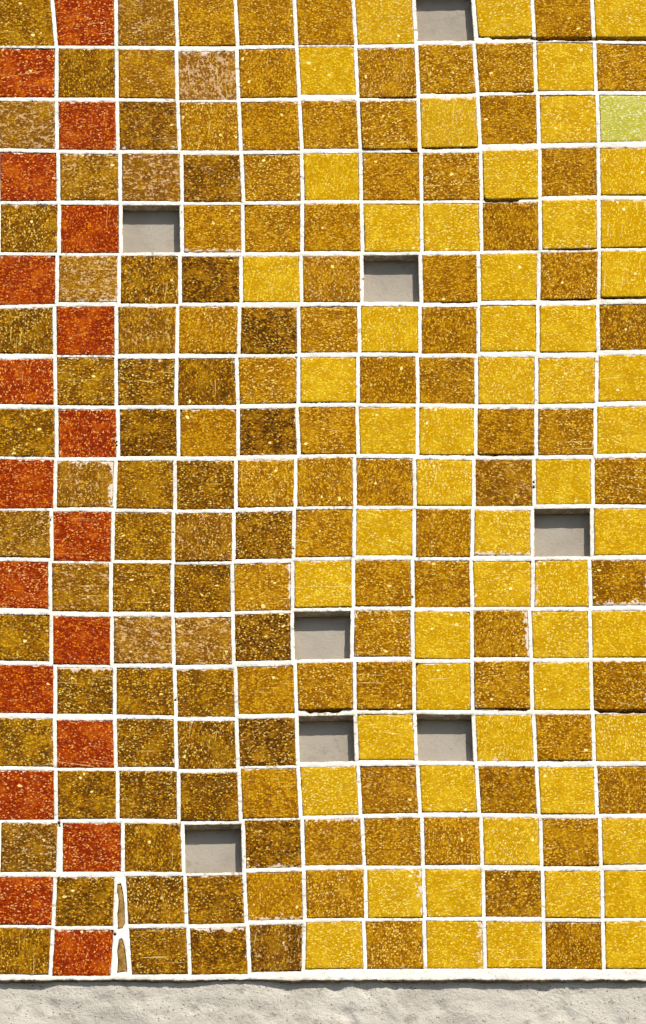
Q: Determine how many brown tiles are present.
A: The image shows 125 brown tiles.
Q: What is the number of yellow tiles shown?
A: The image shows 56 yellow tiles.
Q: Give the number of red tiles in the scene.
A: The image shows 19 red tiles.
